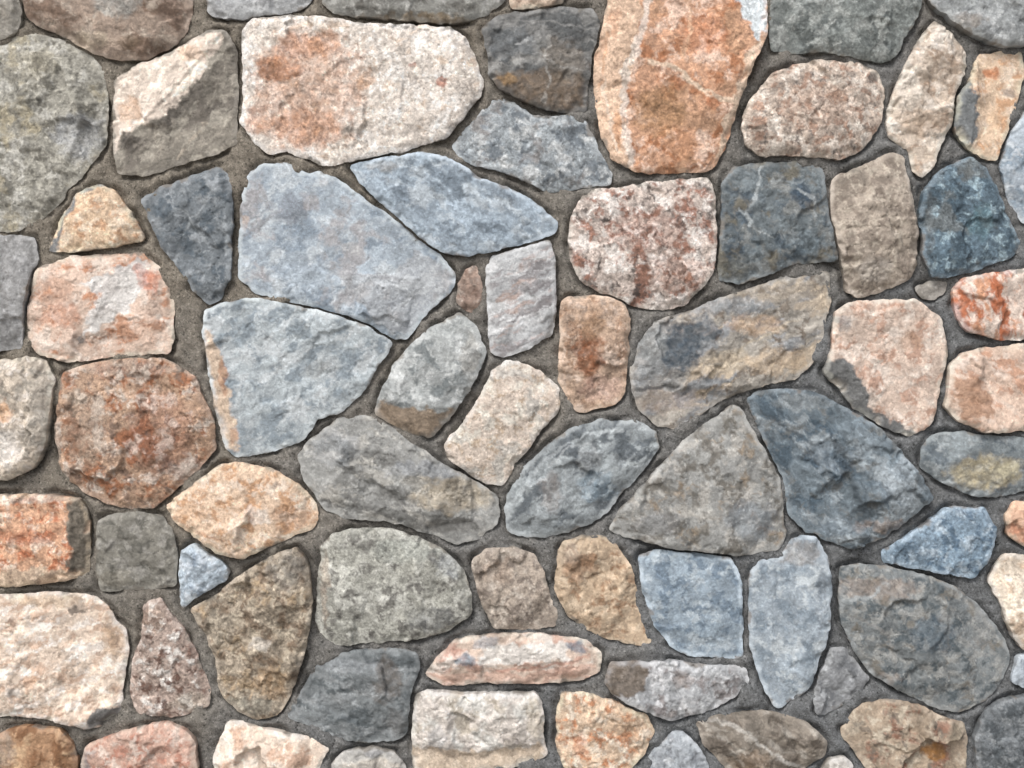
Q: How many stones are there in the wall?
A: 77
